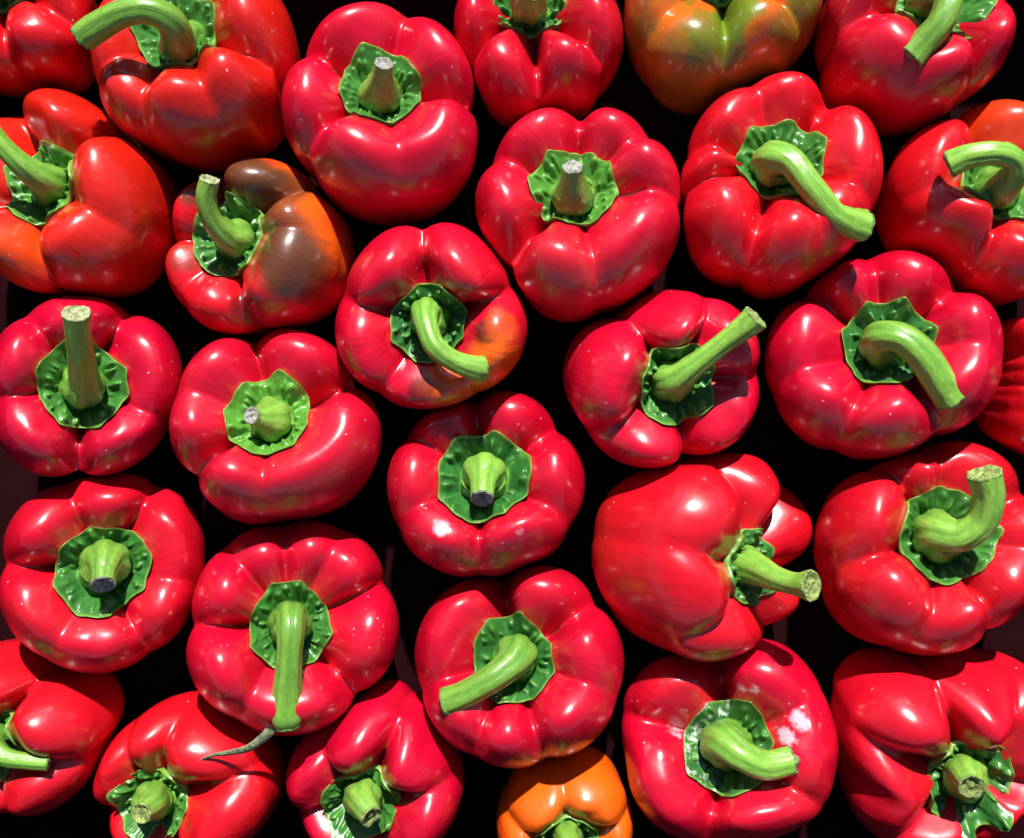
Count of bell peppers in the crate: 29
